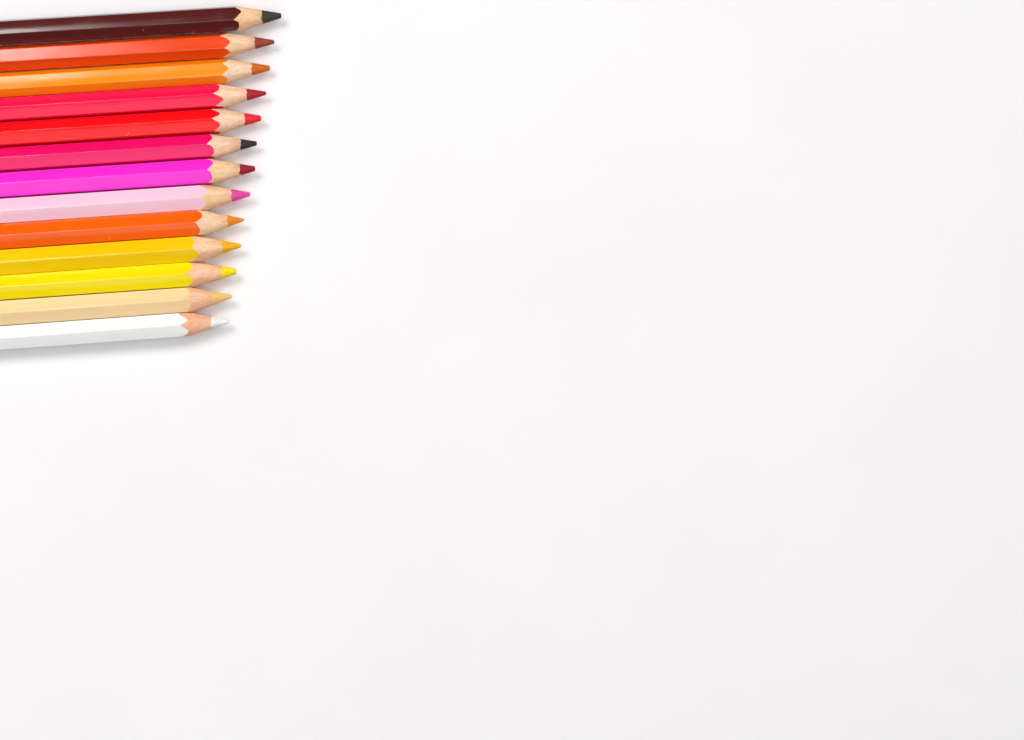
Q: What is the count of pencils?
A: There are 13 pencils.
